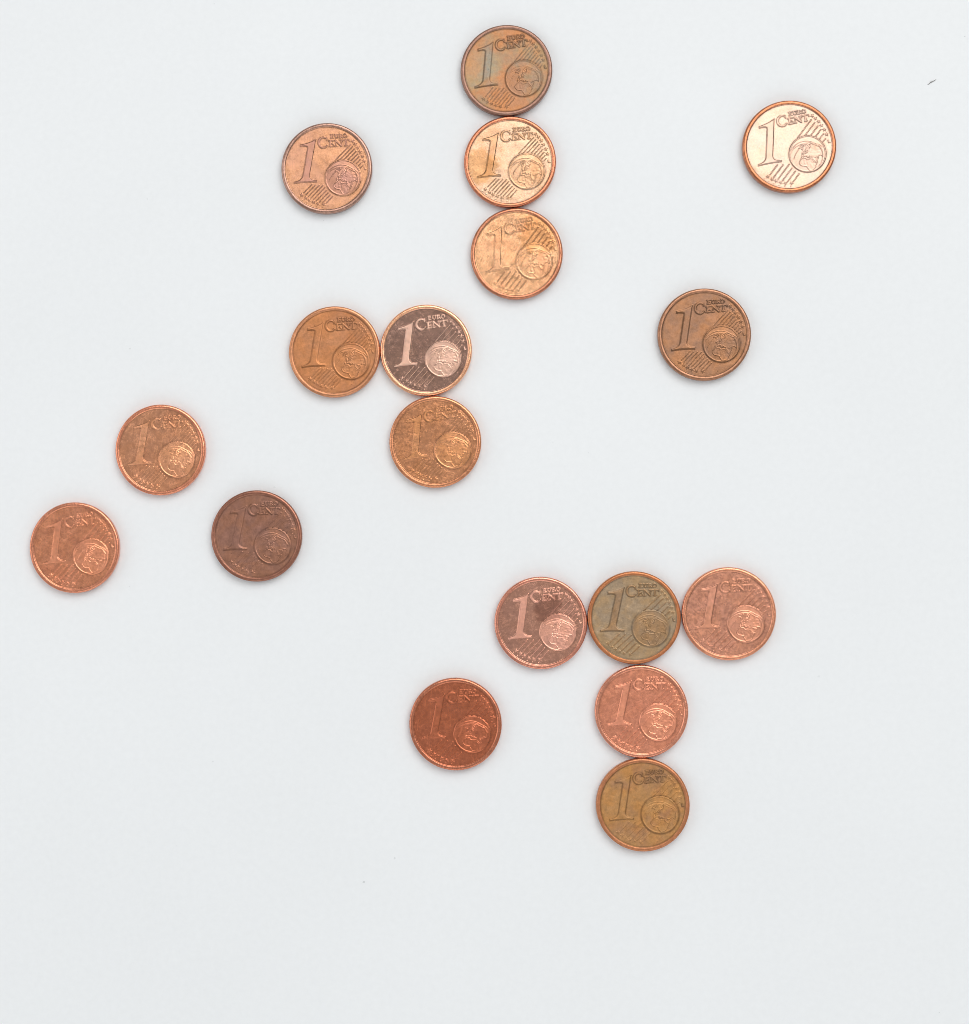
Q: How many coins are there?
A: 18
